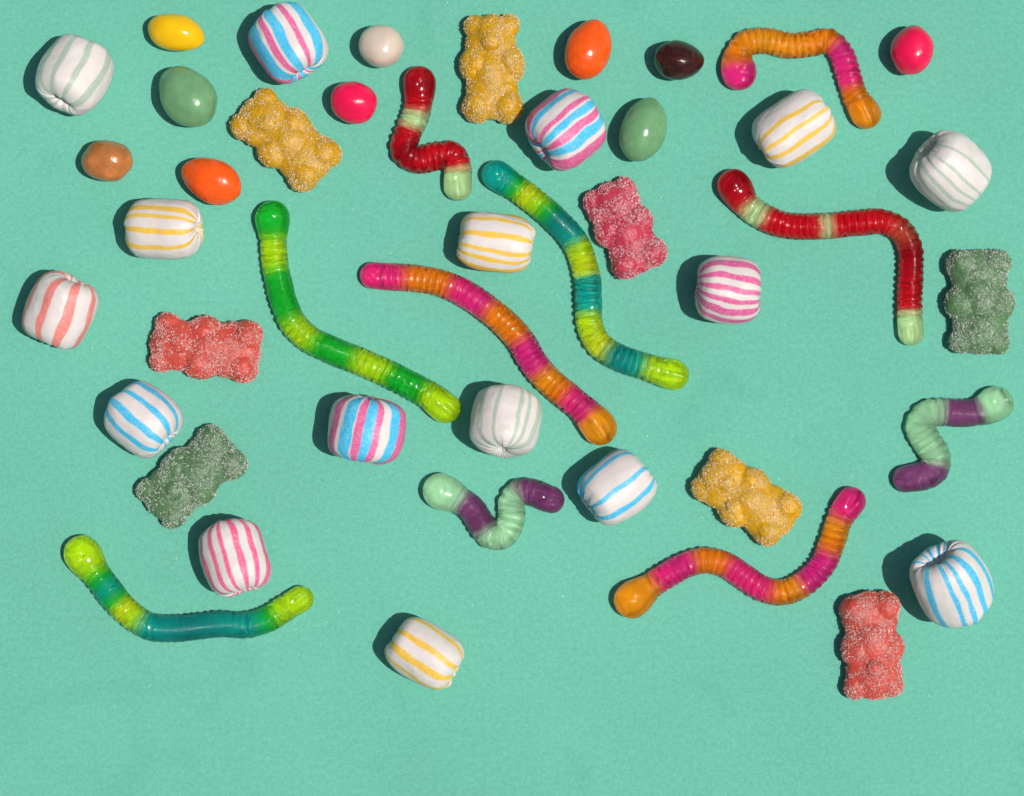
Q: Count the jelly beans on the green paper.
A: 10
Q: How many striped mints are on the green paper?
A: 16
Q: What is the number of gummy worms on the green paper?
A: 10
